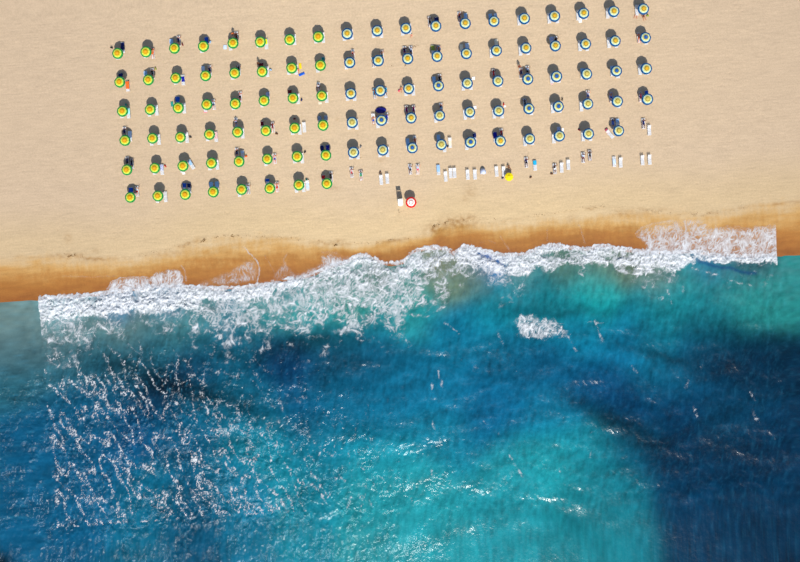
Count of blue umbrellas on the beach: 54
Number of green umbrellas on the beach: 48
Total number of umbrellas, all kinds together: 102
